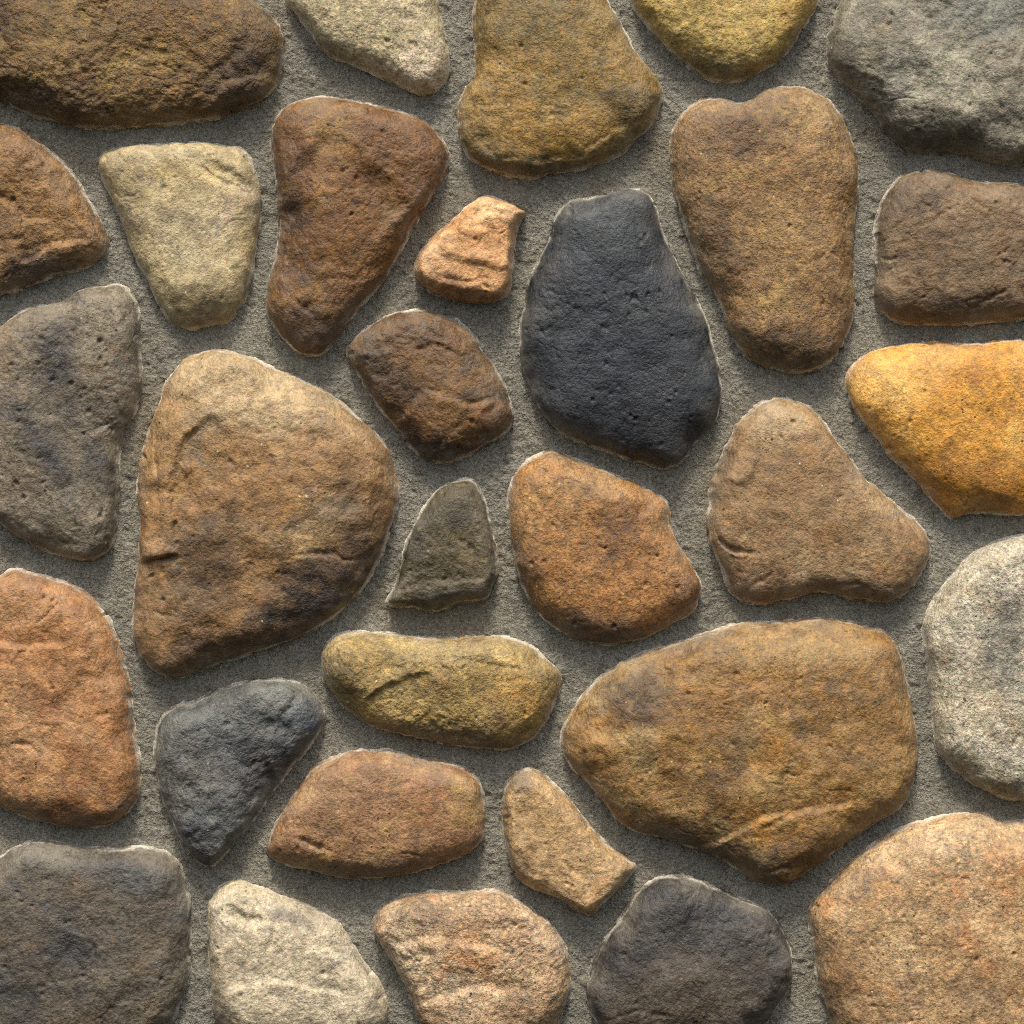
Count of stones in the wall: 31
